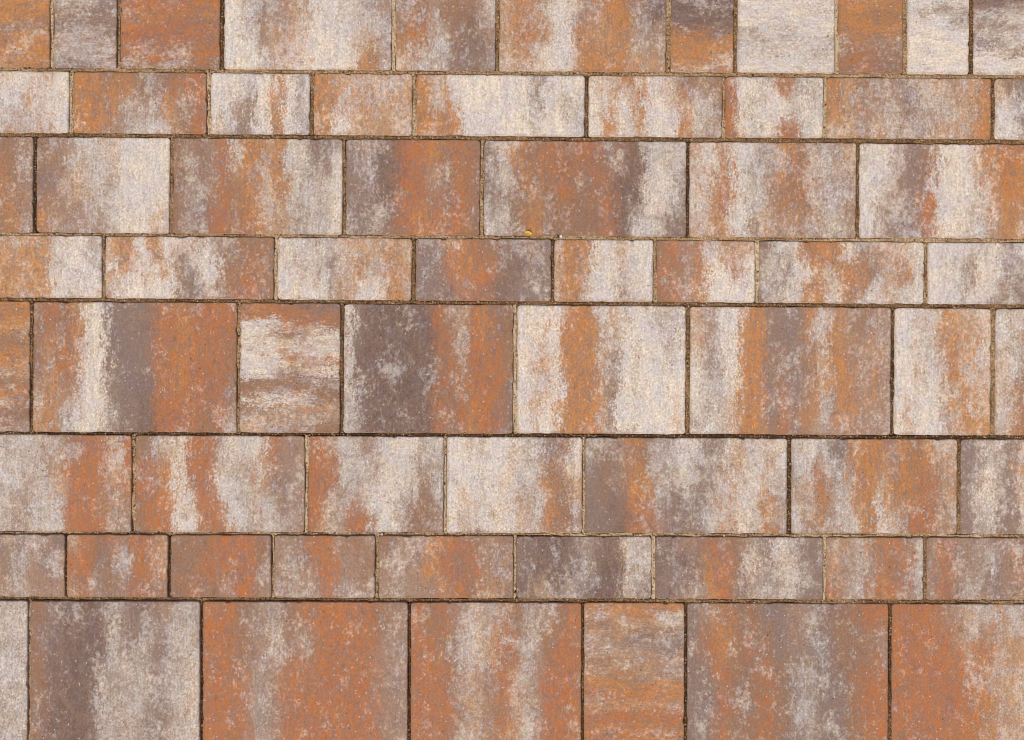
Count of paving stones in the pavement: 66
